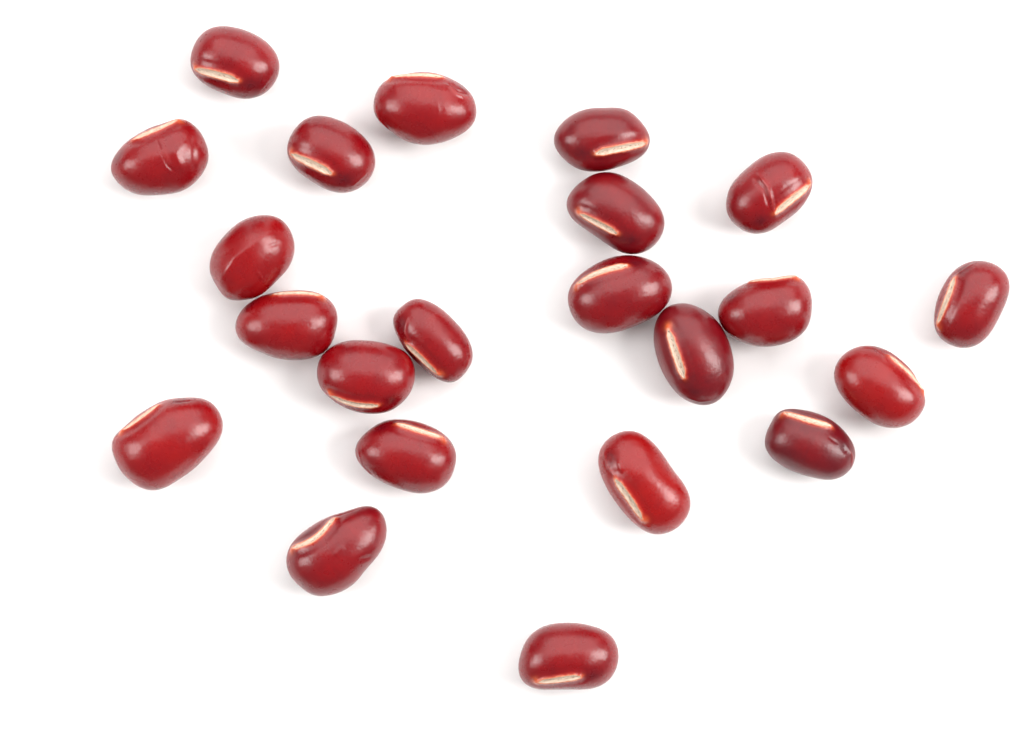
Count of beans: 22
